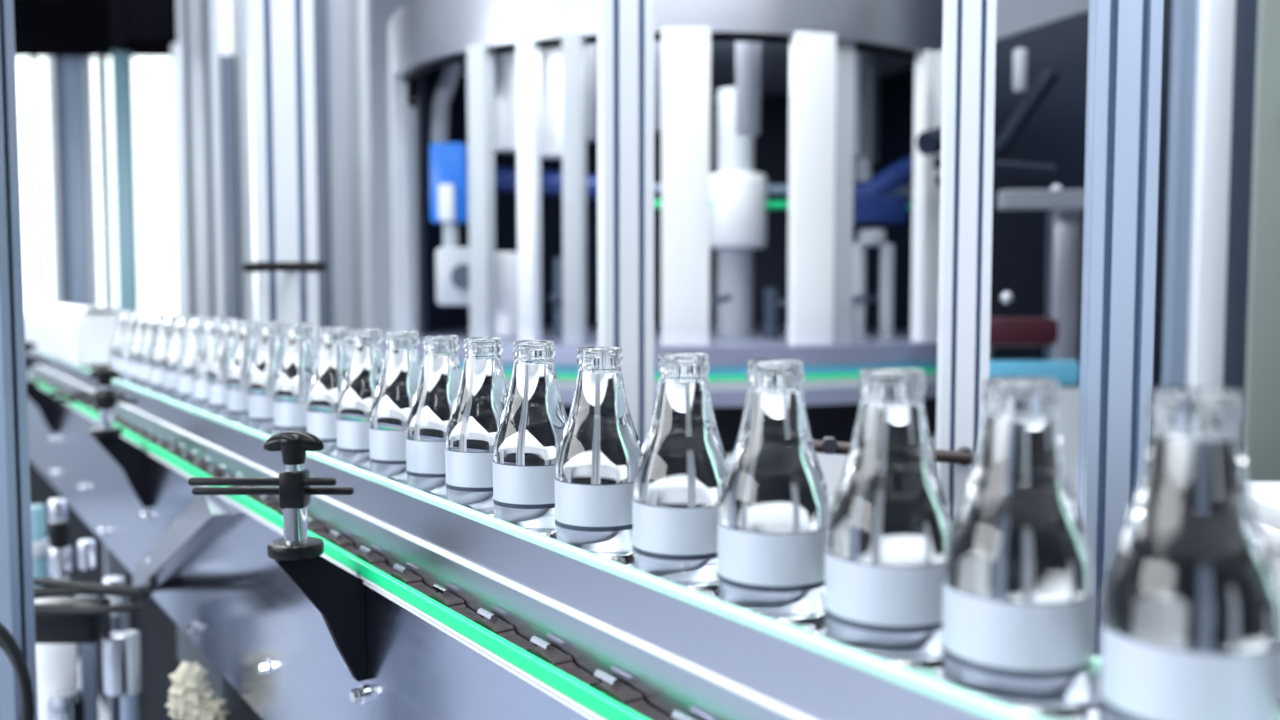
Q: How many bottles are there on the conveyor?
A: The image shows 24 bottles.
